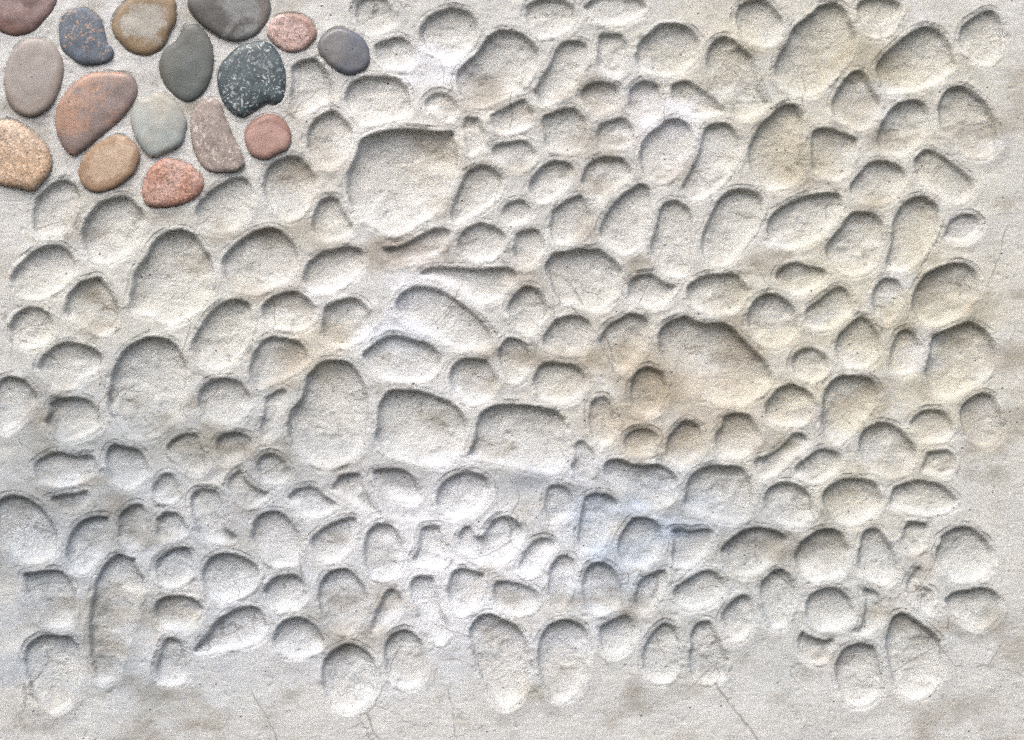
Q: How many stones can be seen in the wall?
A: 16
